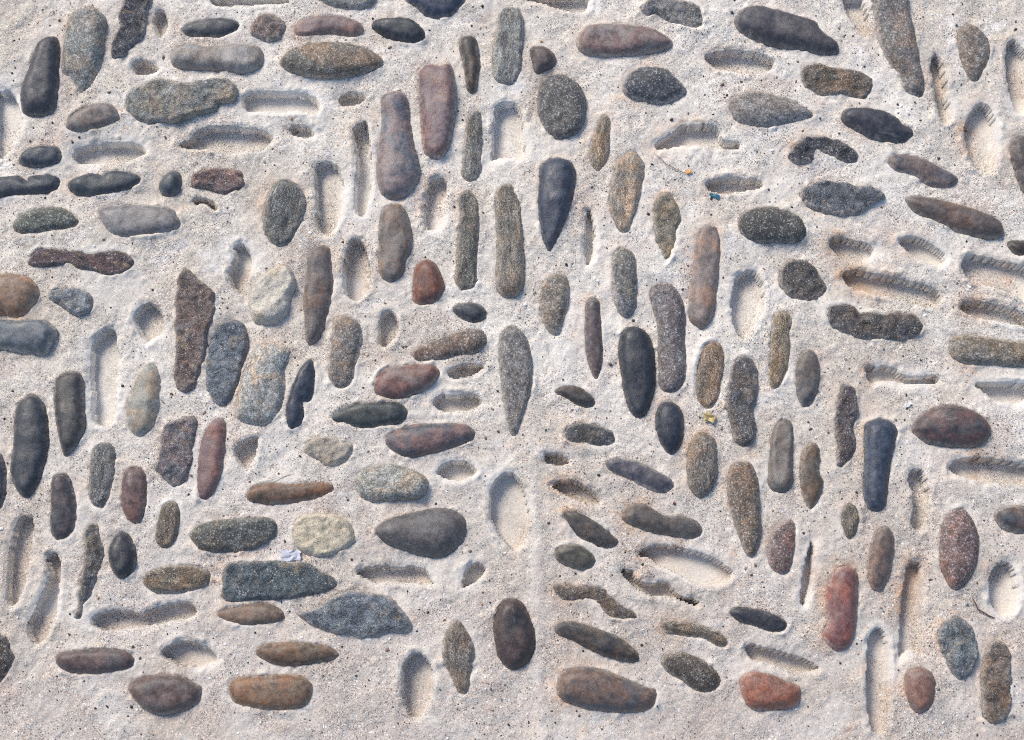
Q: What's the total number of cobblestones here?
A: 141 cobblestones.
